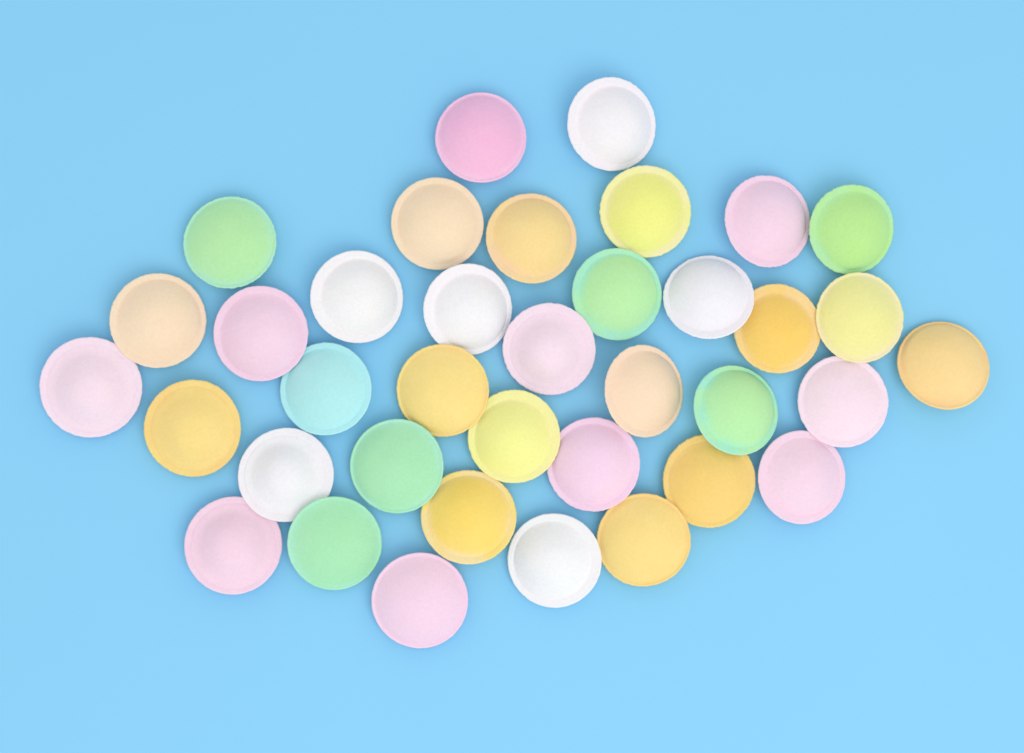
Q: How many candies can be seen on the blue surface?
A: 37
